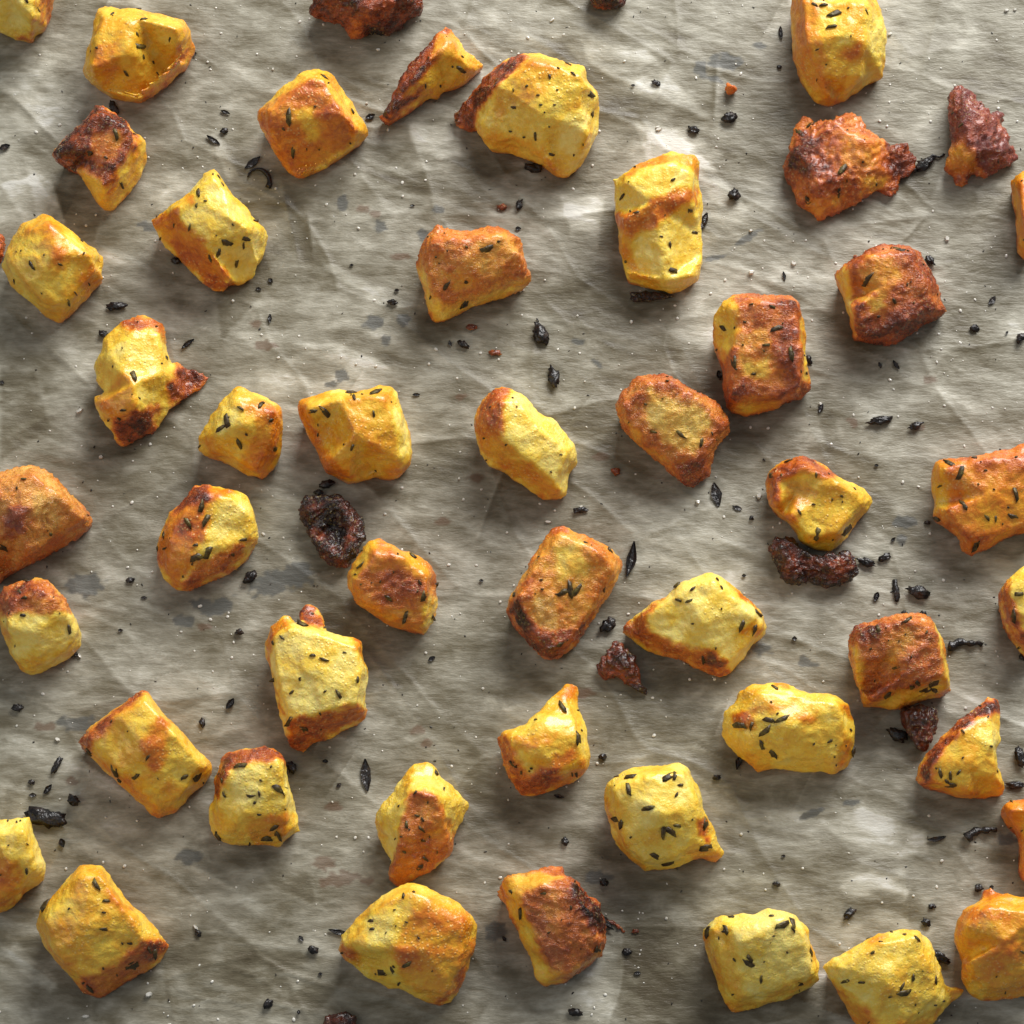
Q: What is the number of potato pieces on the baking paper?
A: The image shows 48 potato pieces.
